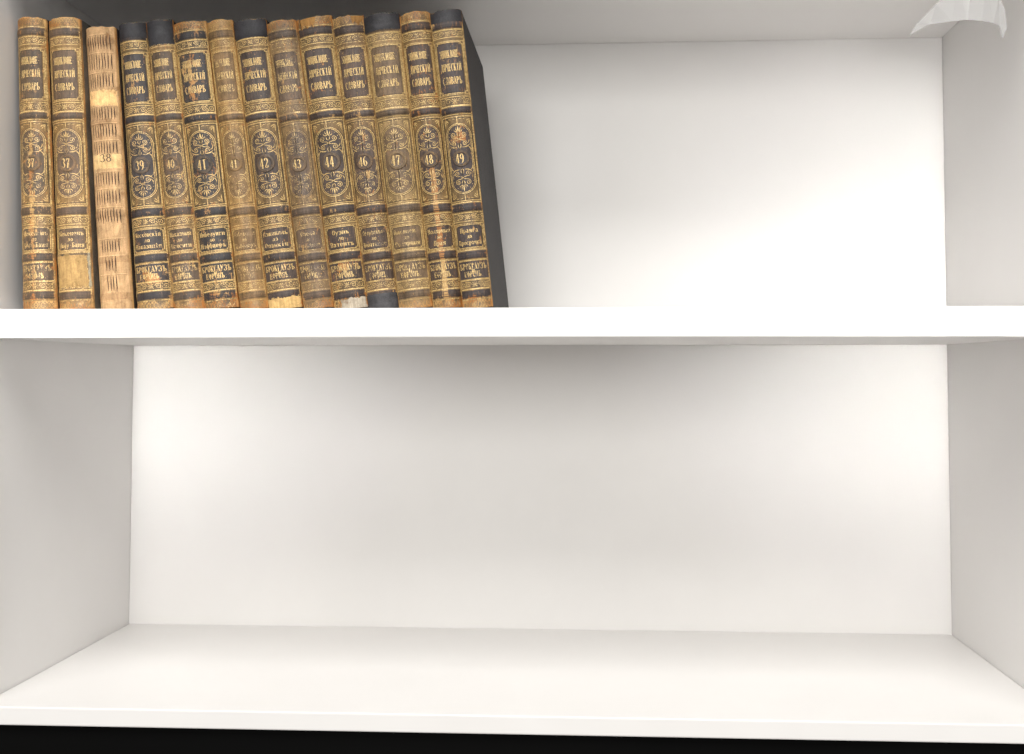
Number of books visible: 14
